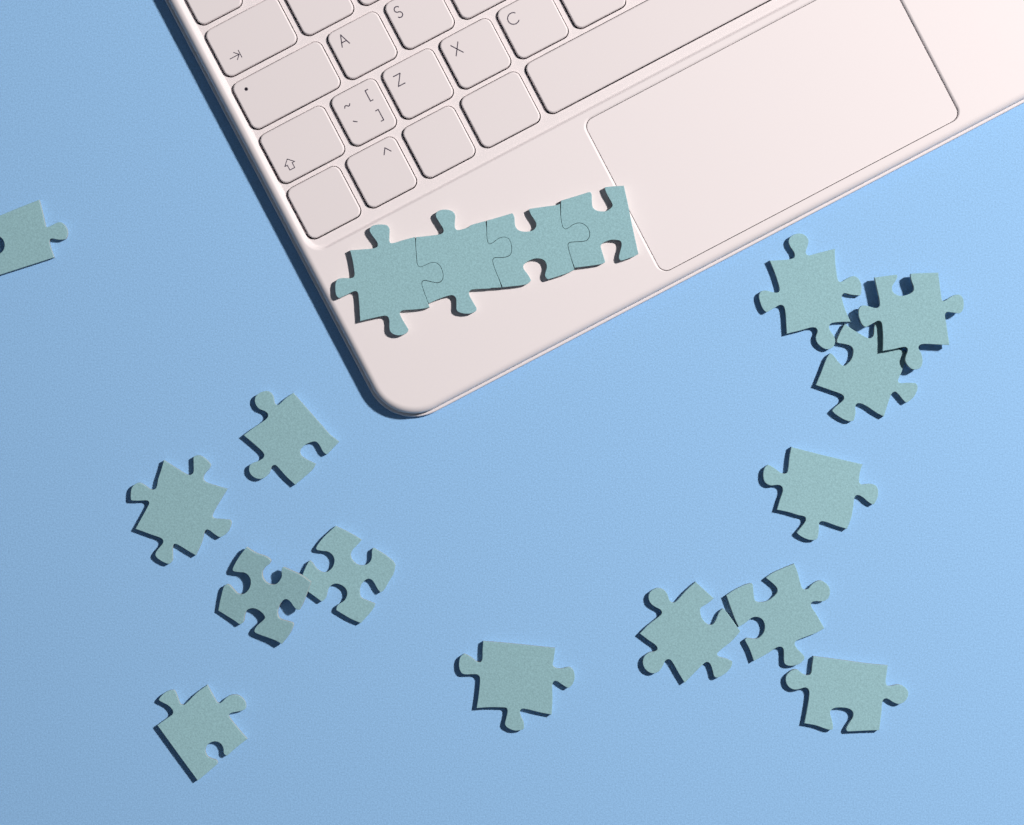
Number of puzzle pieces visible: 18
